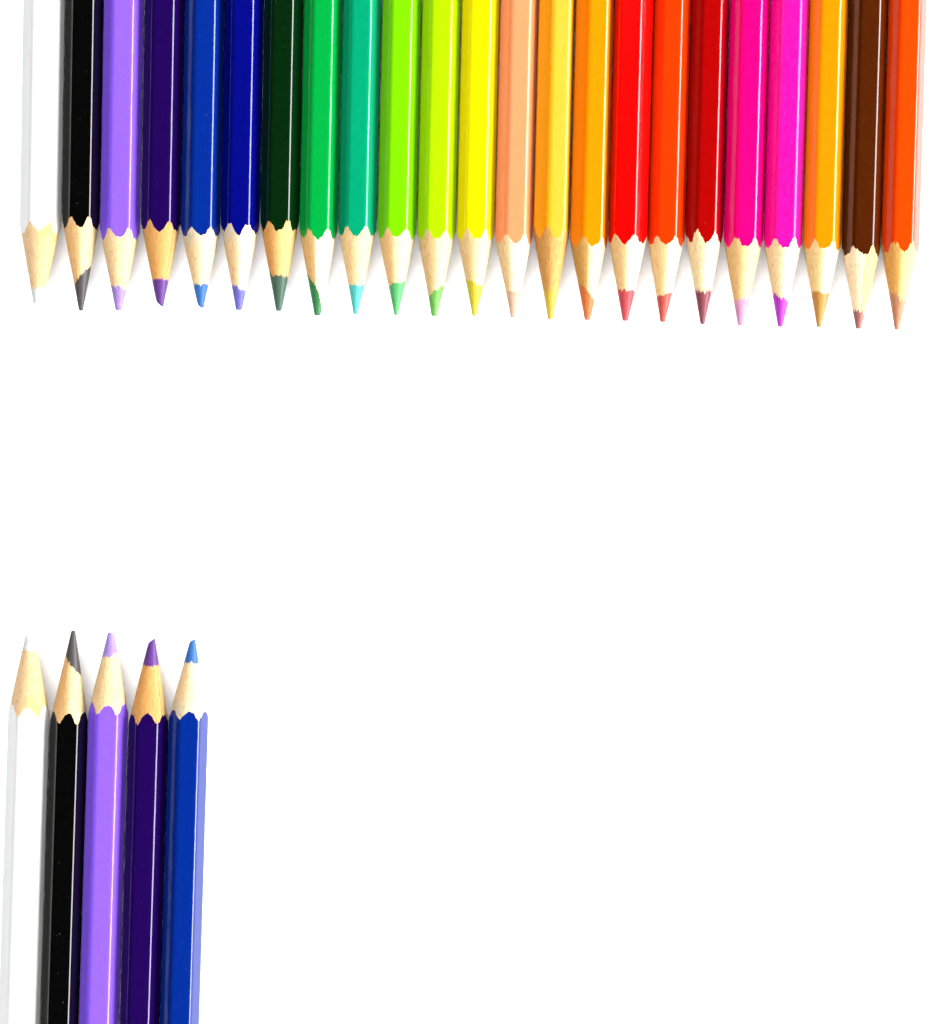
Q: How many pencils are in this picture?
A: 28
